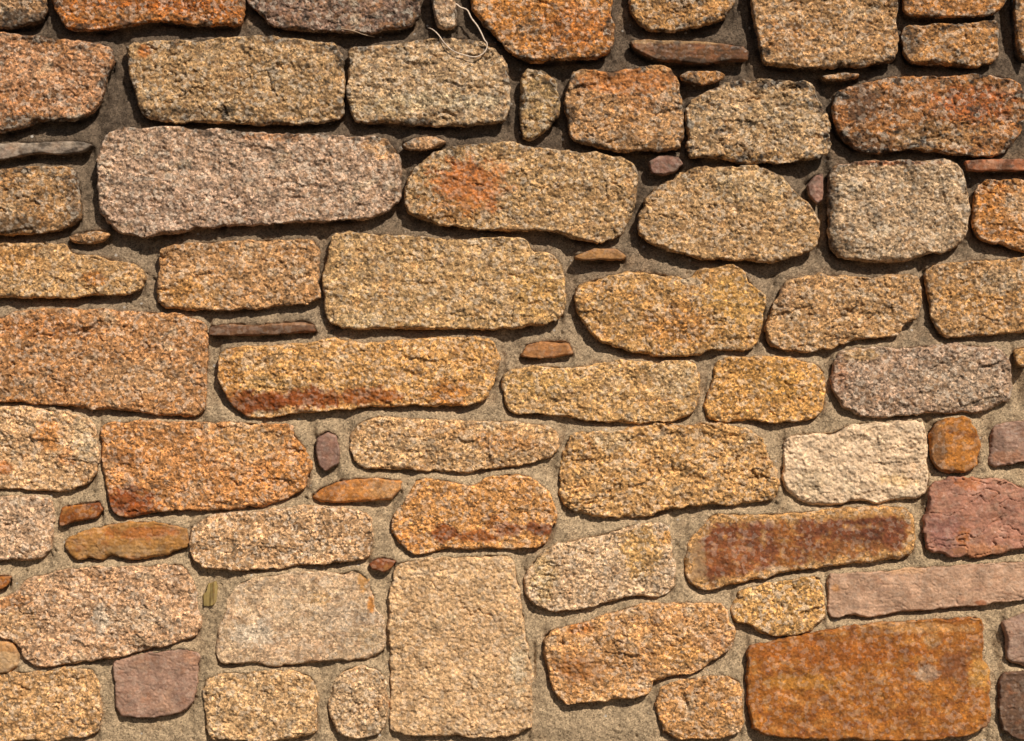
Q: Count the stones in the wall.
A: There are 81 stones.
